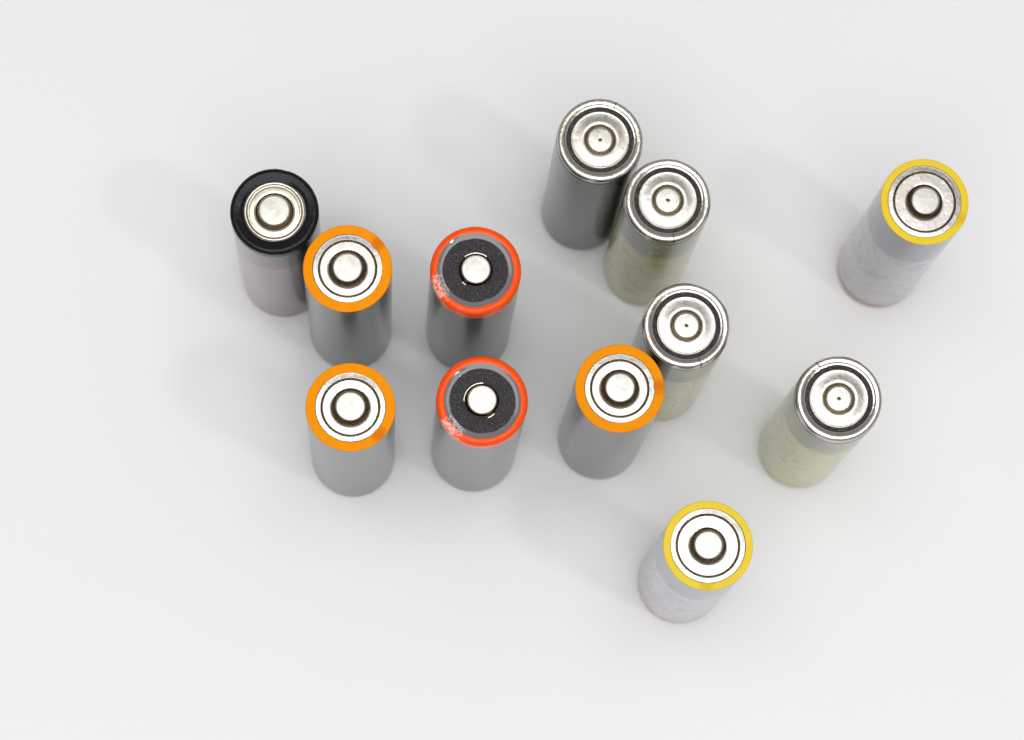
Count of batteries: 12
